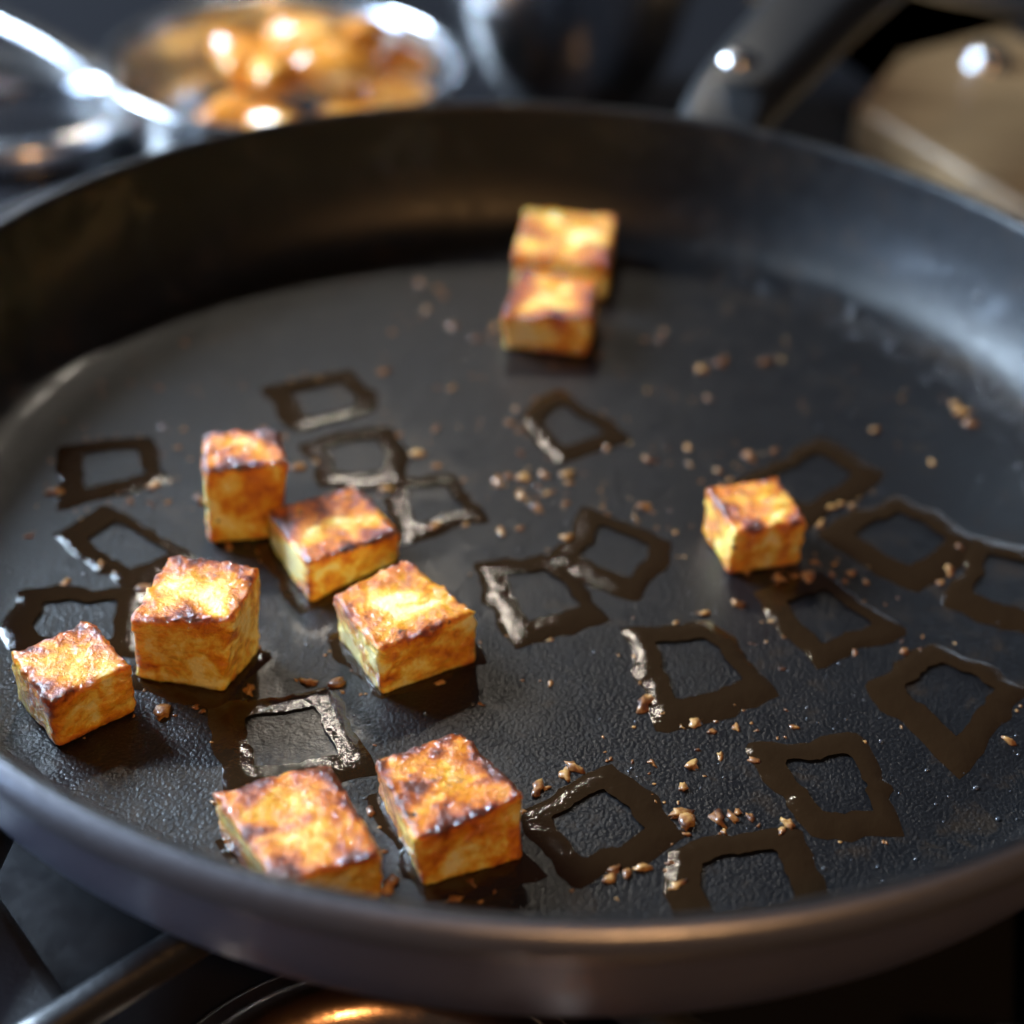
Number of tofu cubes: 10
